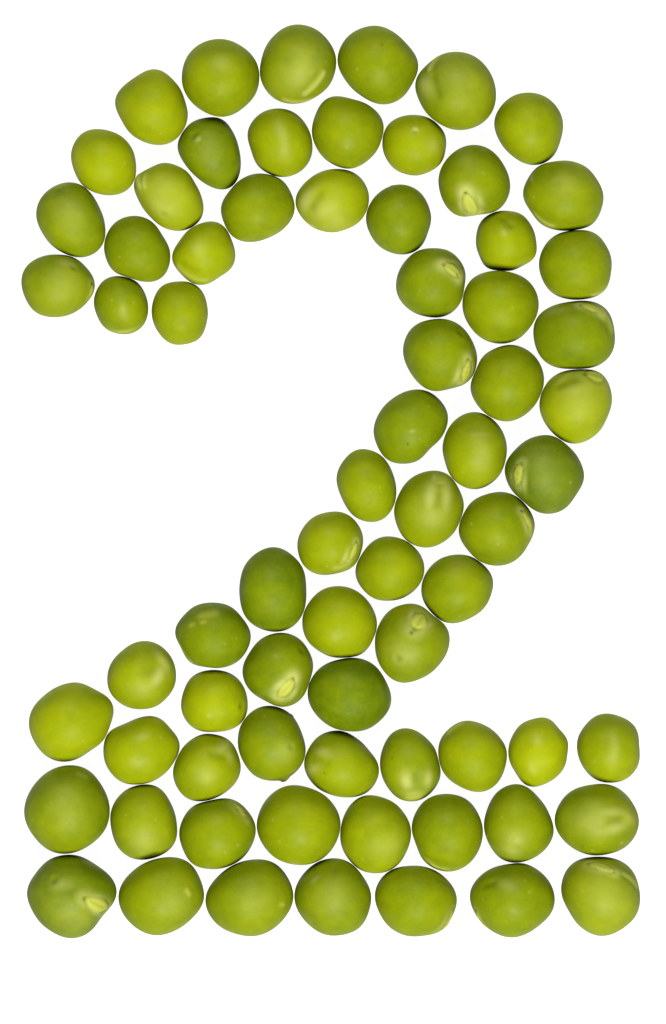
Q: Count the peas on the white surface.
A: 72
